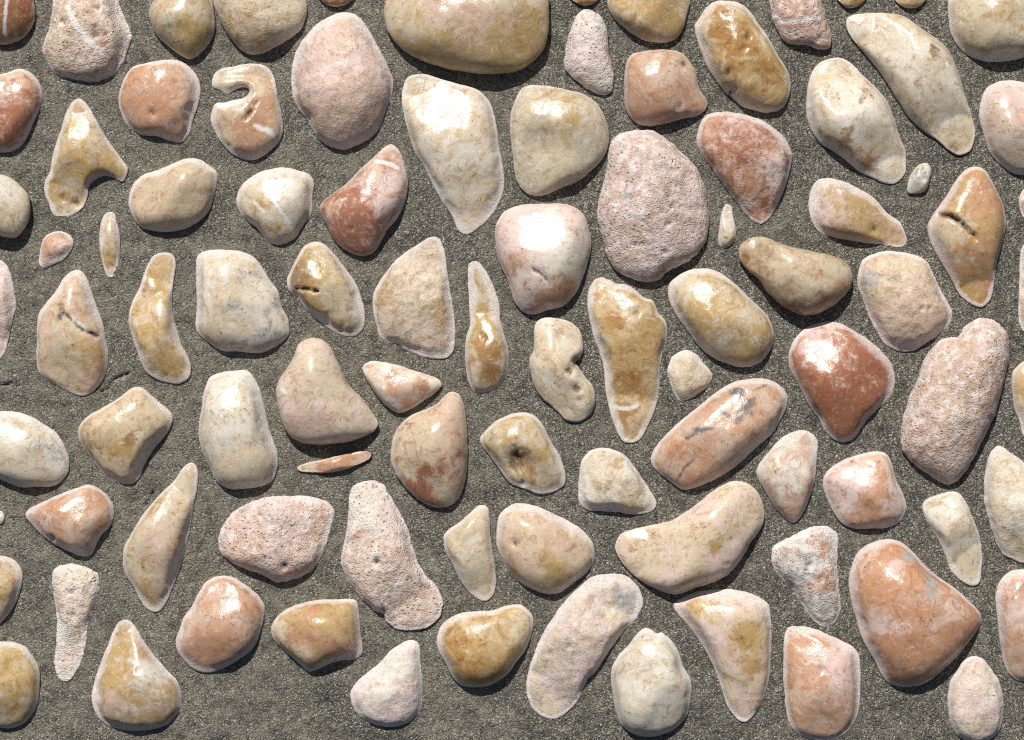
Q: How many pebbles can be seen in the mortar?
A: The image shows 94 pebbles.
